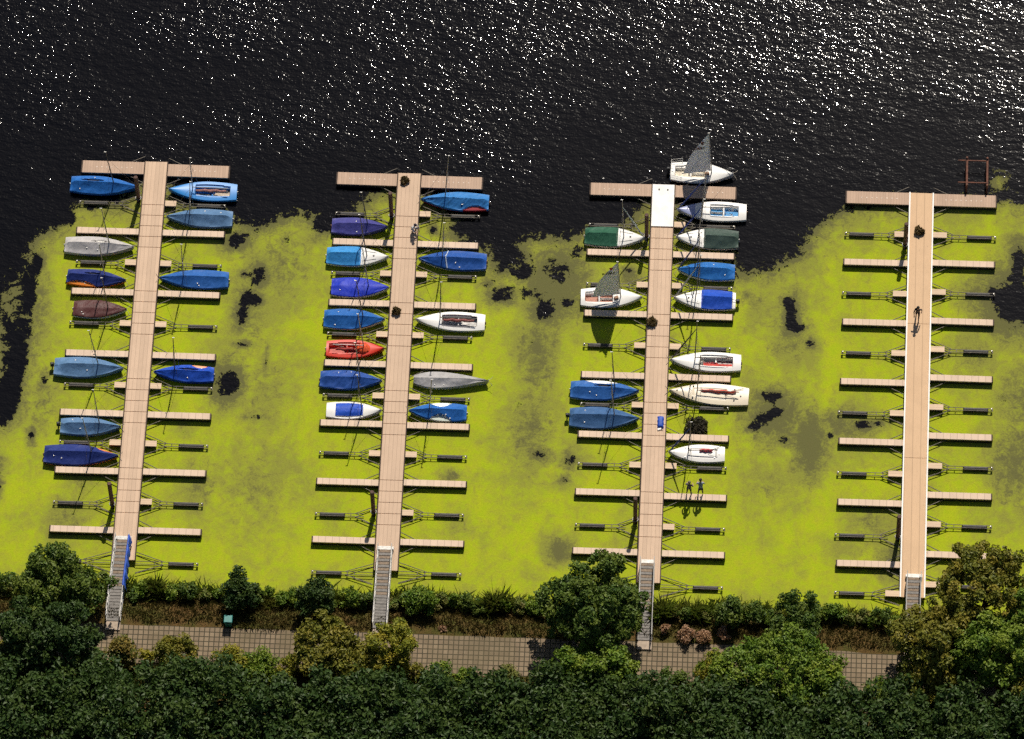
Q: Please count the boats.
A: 35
